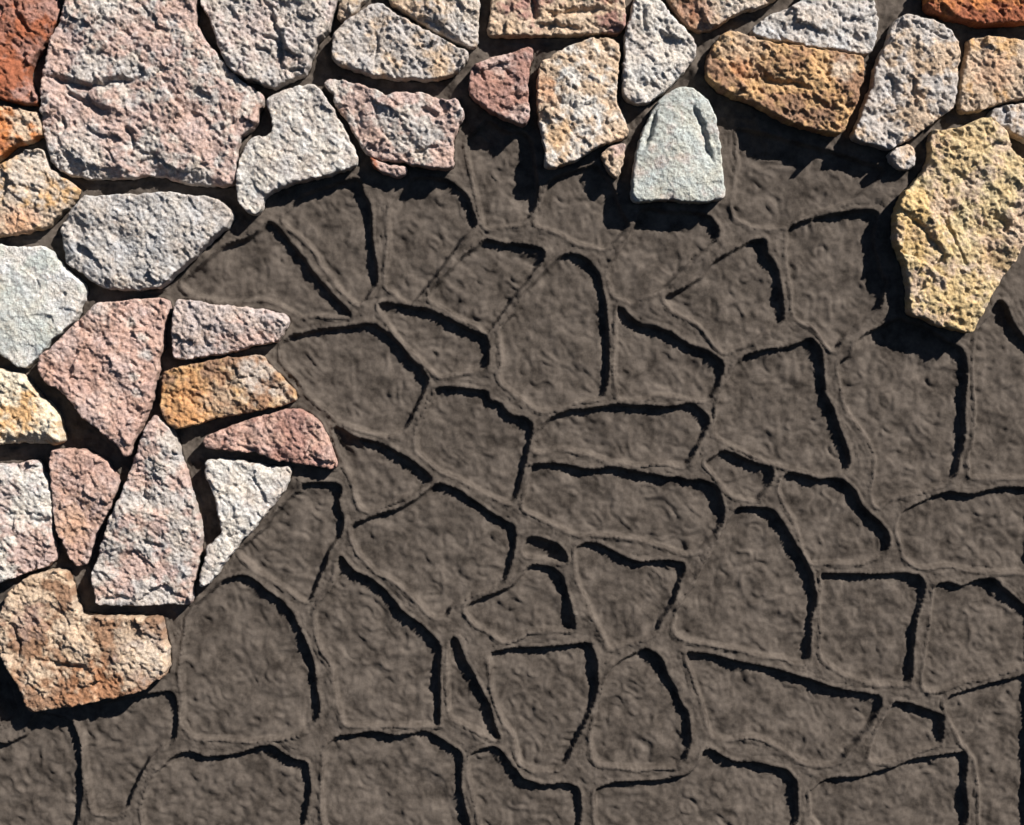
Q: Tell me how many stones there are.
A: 38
